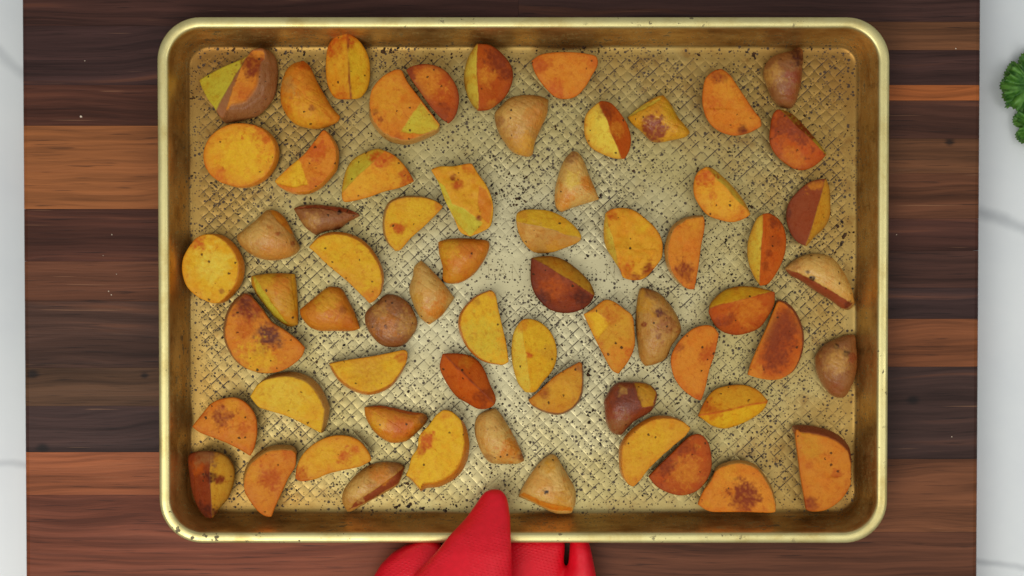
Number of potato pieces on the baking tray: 64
